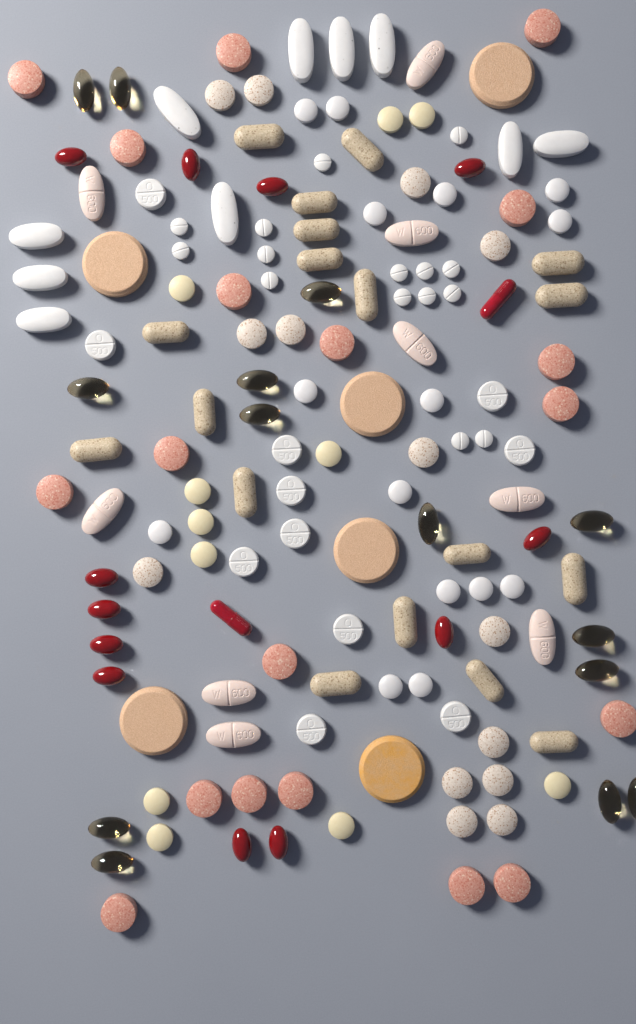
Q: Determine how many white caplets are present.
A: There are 10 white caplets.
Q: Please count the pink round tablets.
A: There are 19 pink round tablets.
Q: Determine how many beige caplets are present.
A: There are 18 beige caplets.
